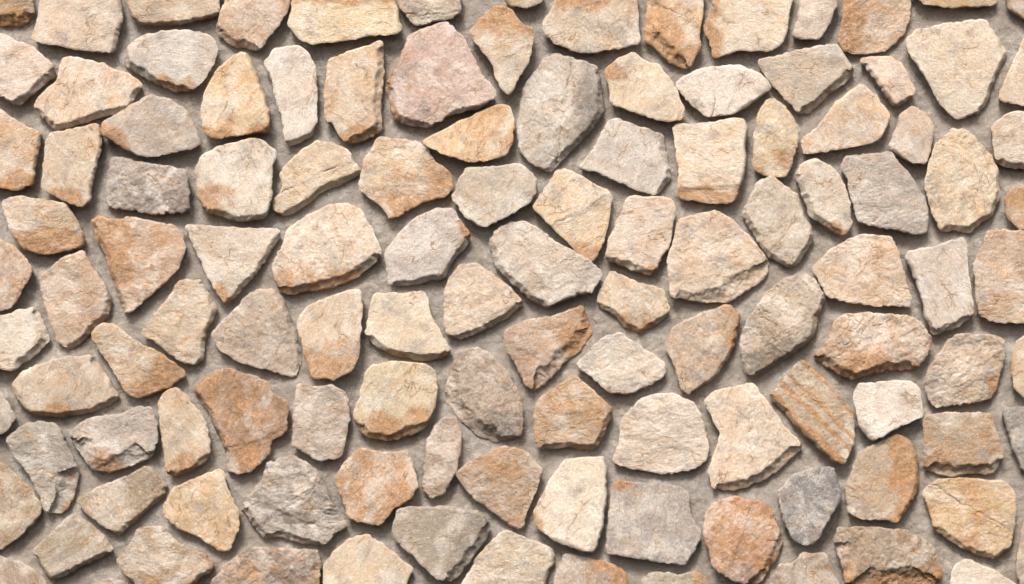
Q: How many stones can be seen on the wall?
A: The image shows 121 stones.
